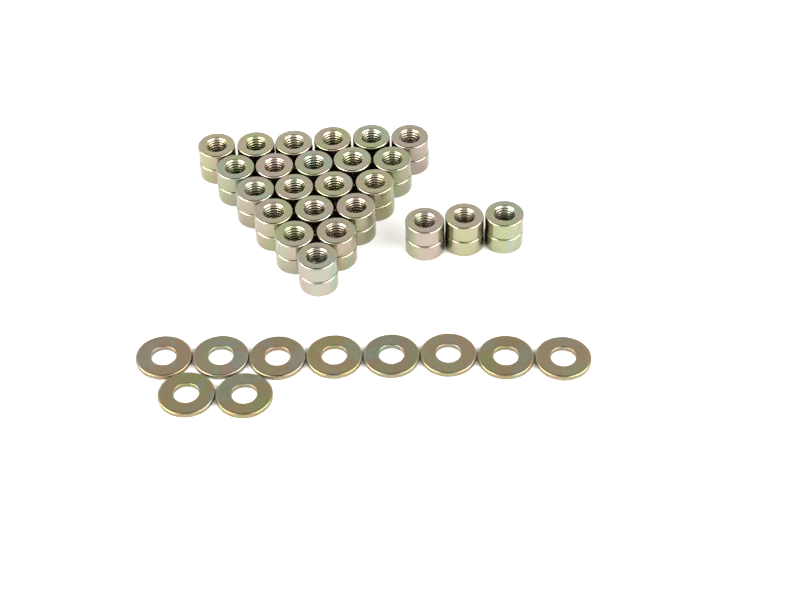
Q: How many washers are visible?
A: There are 10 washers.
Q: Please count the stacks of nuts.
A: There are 24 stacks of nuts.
